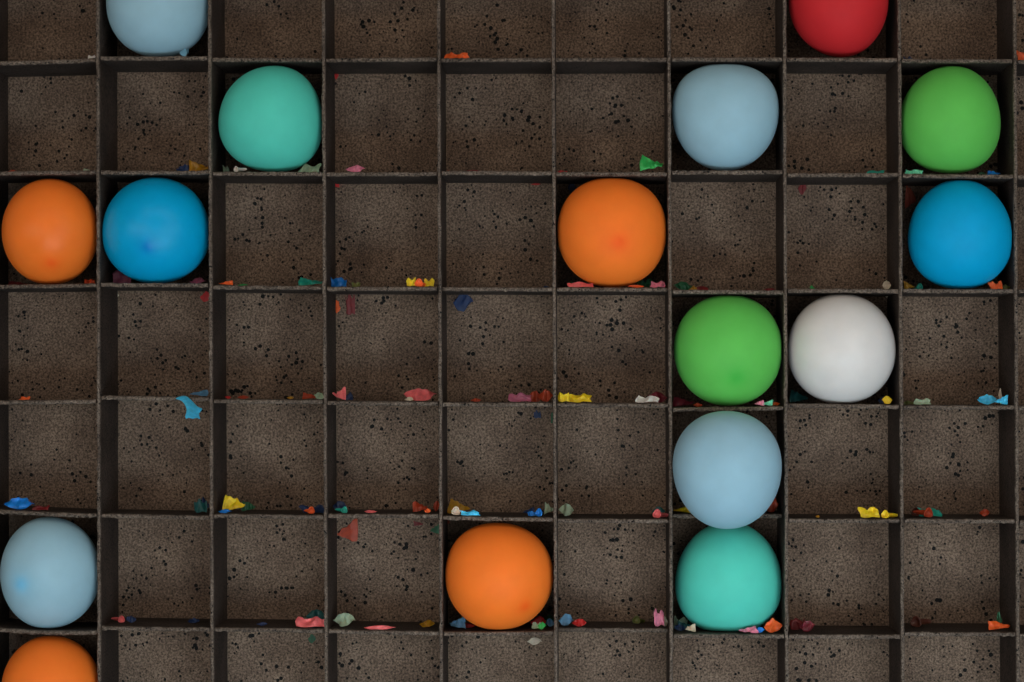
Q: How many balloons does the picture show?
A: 16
